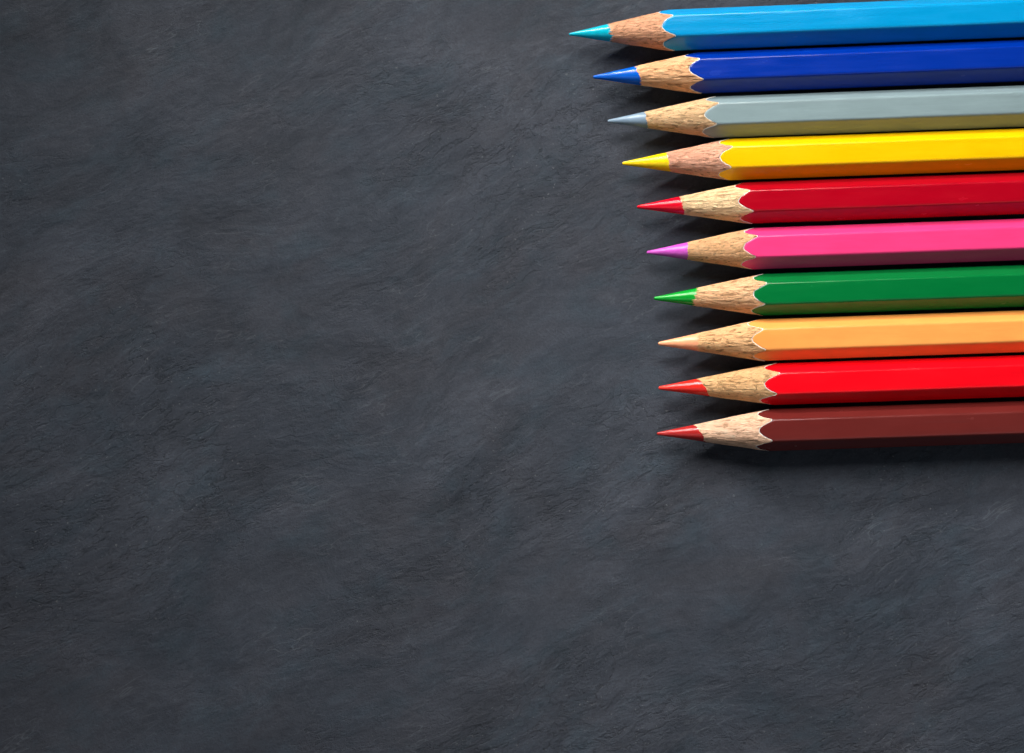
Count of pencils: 10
